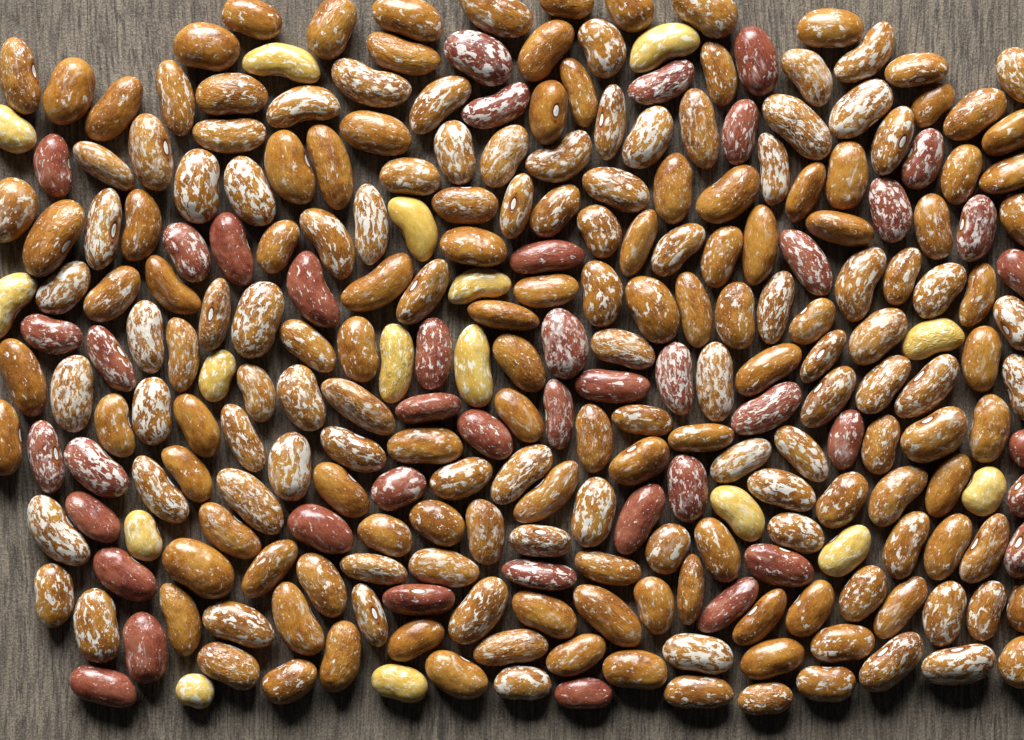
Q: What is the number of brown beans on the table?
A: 199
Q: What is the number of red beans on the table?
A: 44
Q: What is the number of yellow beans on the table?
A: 16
